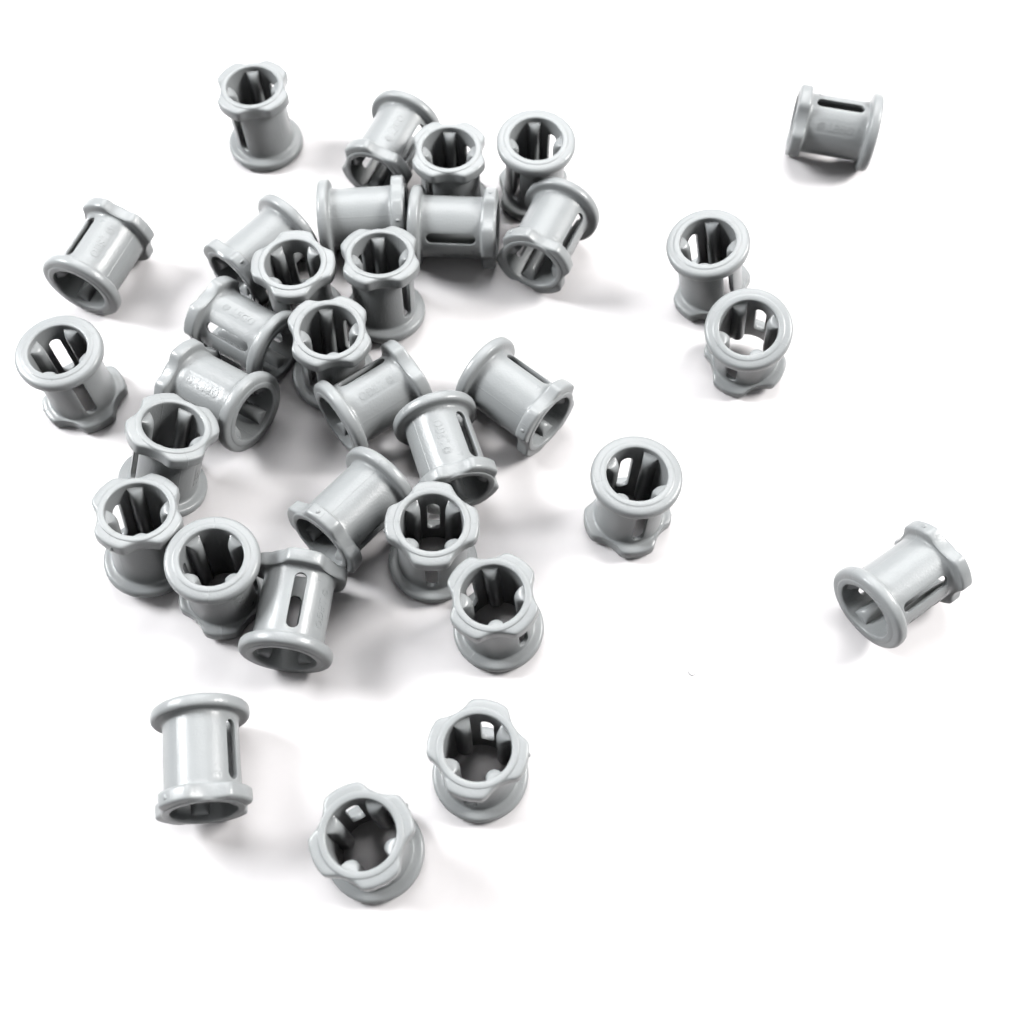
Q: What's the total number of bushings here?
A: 33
